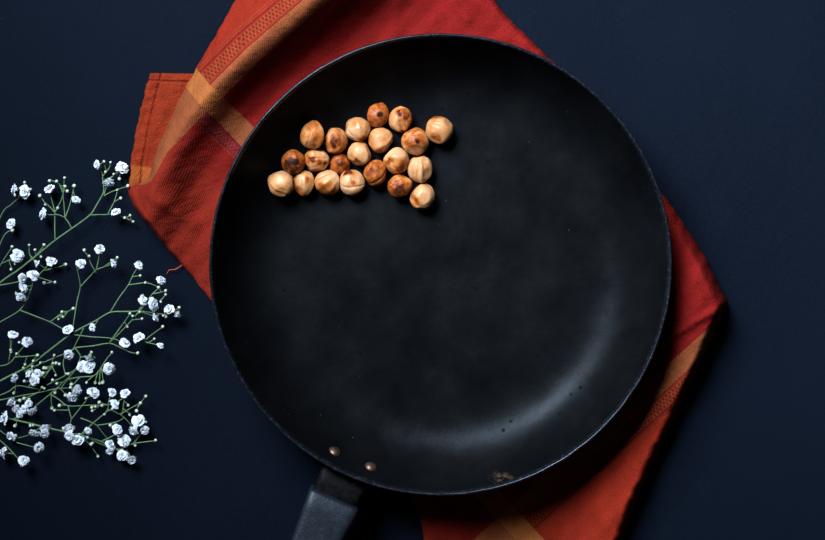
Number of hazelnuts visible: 21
